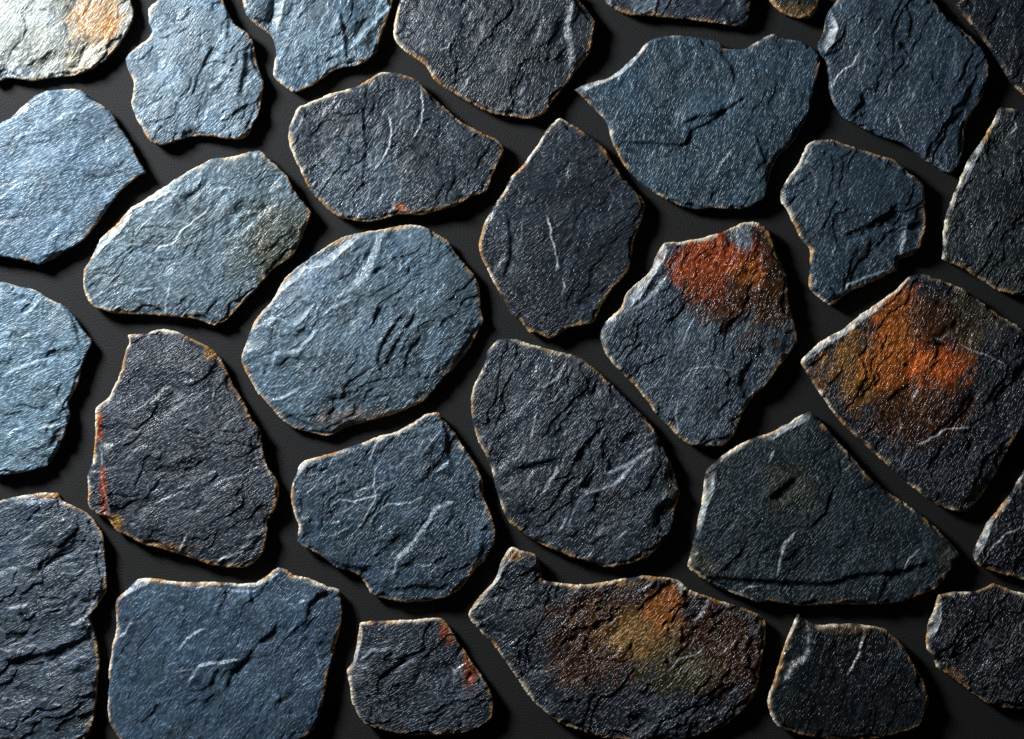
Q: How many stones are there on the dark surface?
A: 30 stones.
